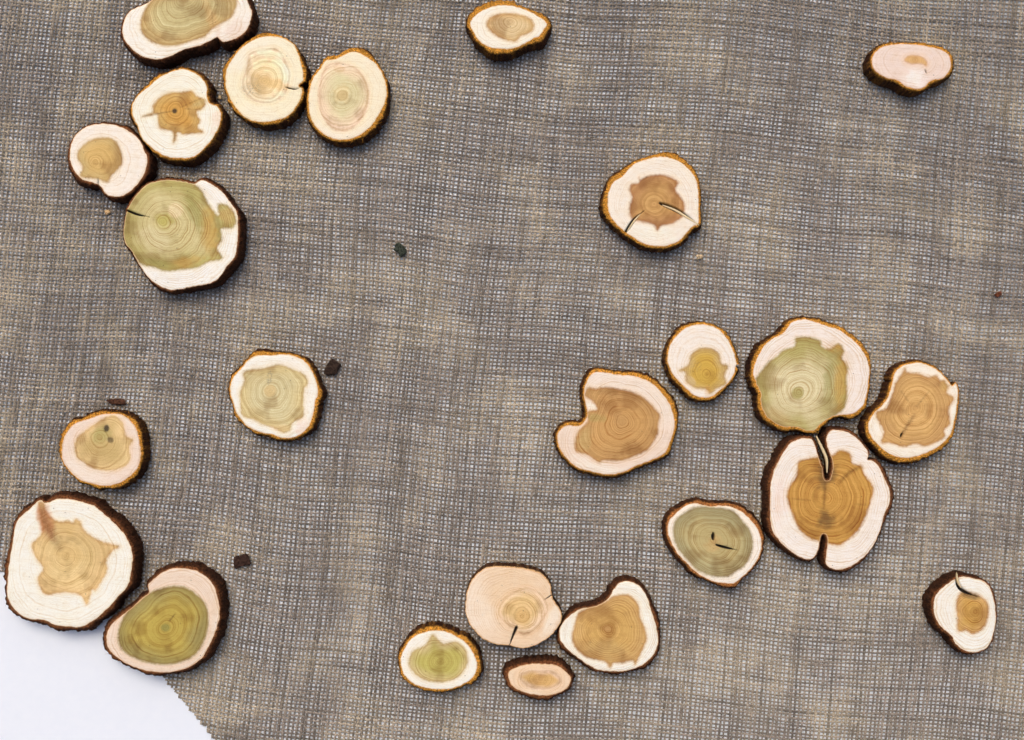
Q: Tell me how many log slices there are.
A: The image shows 24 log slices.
